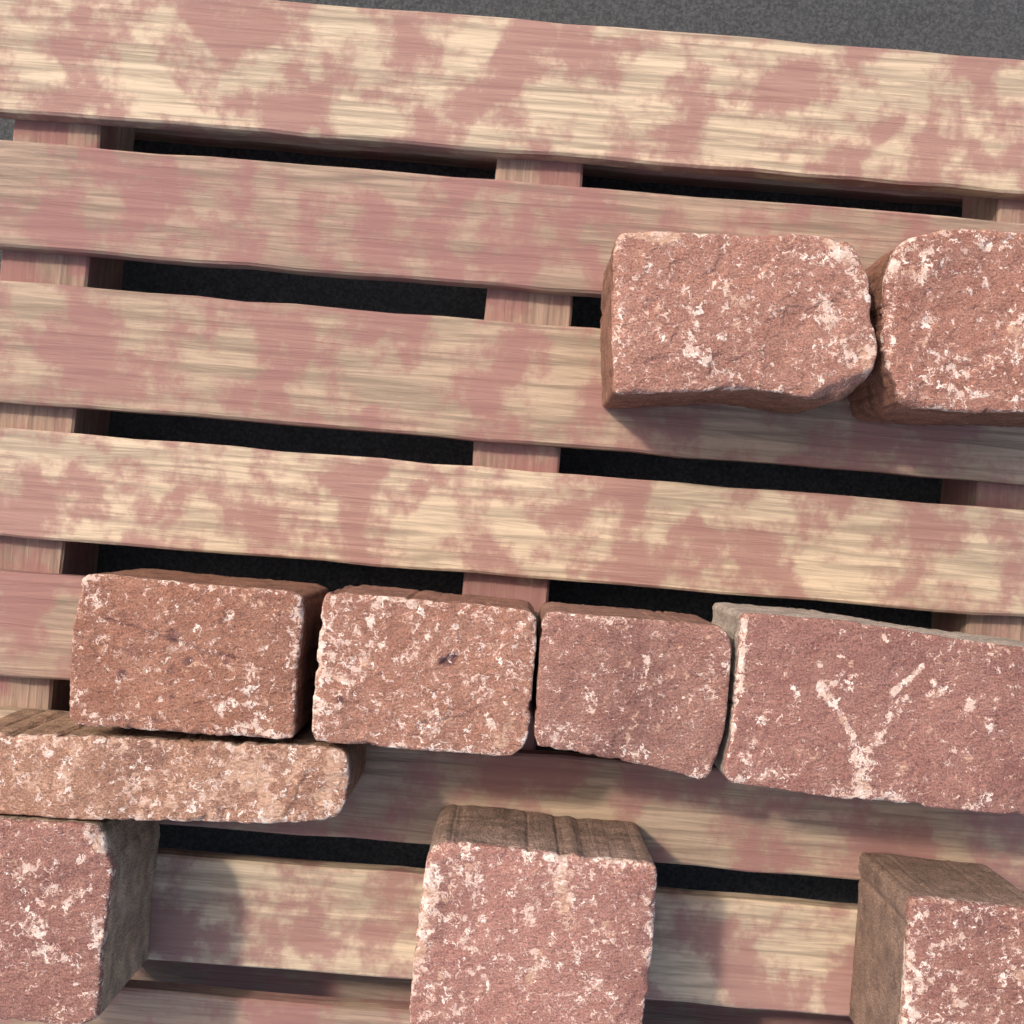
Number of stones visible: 10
